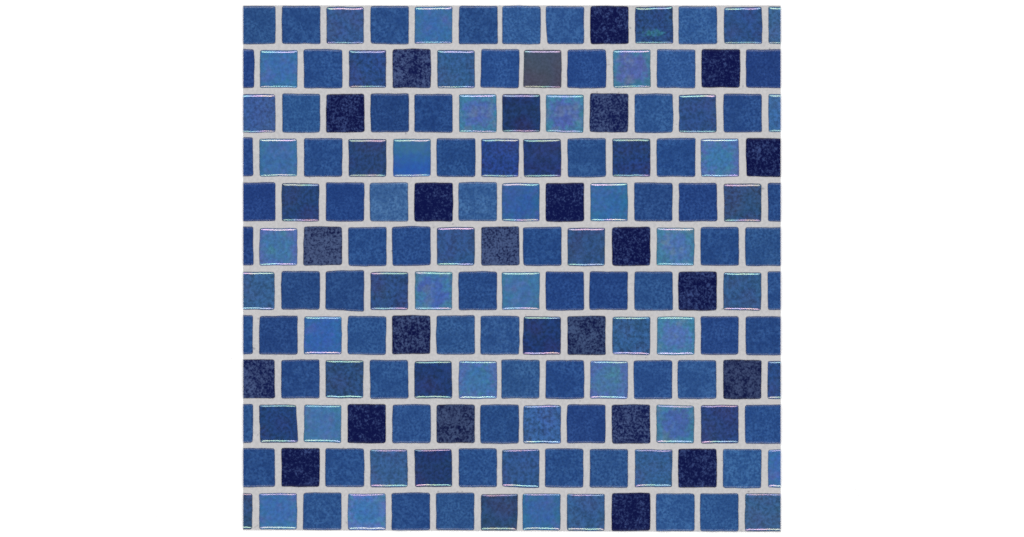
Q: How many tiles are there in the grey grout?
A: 156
